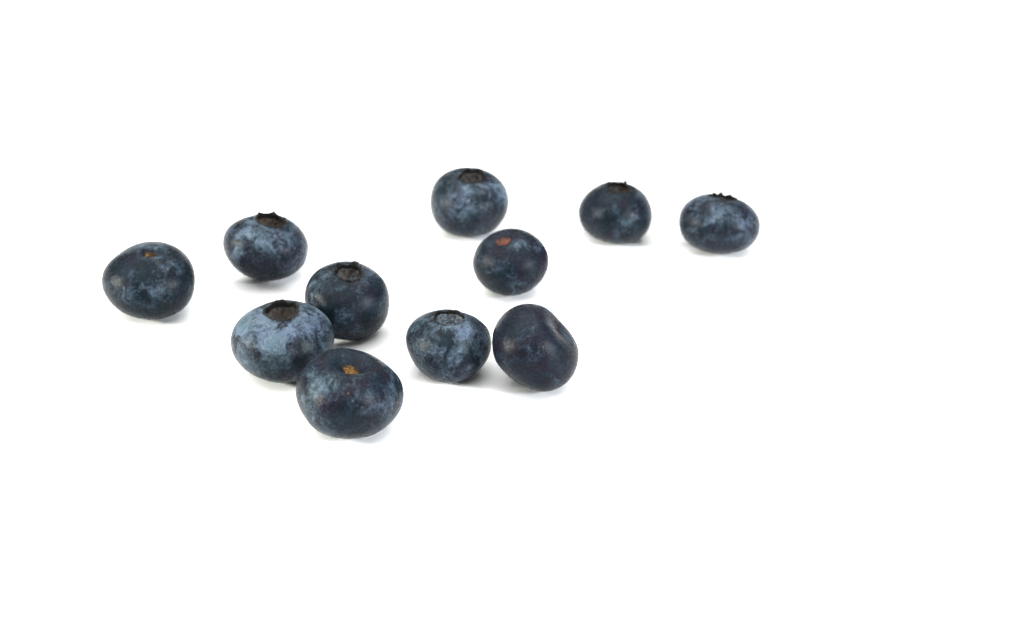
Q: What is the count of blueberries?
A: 11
